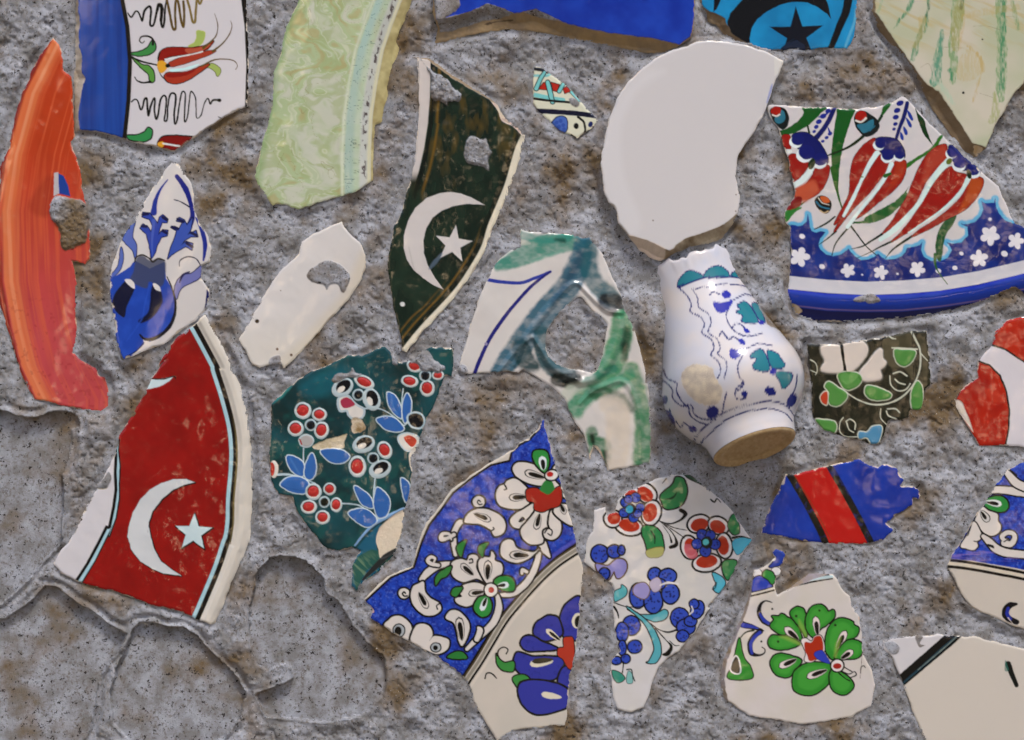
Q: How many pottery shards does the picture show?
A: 23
